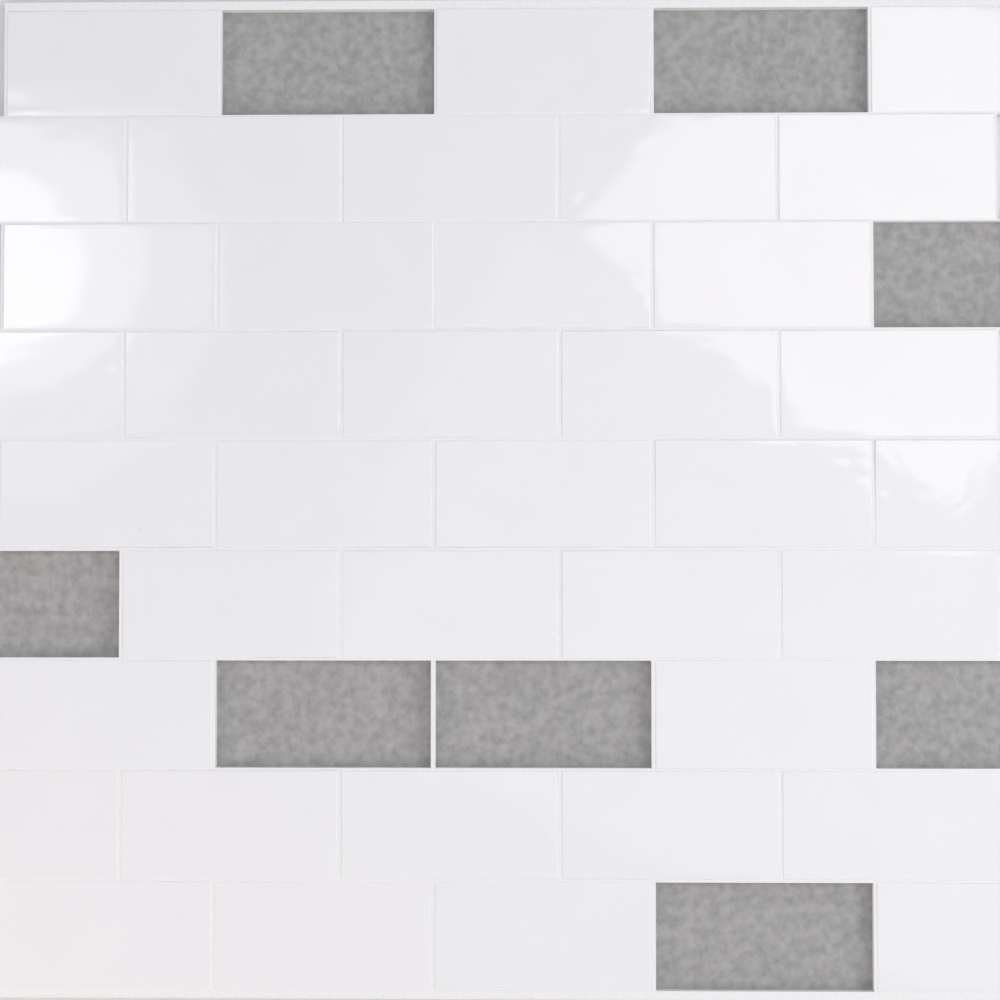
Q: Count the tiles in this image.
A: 37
